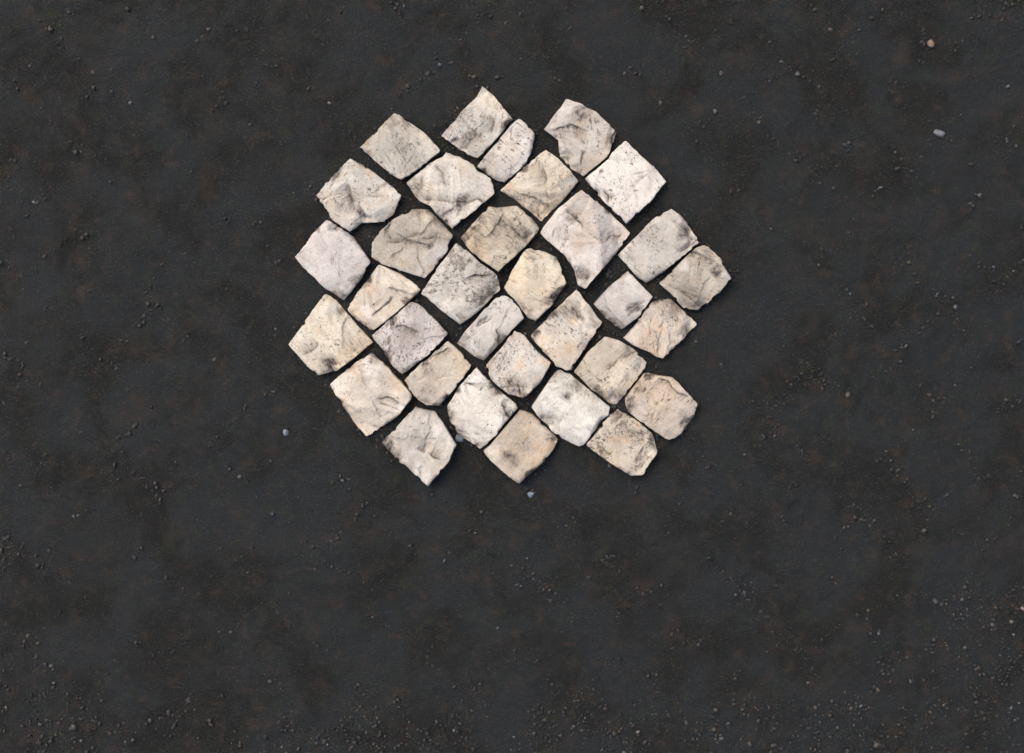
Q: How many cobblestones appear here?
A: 33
